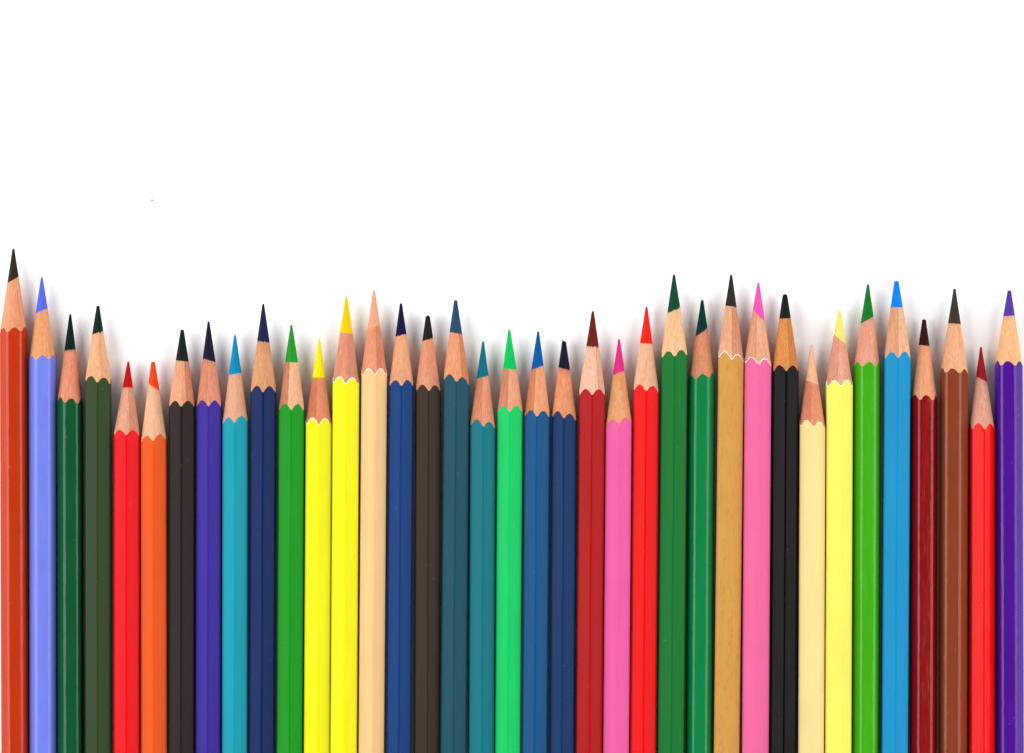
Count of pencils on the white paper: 37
